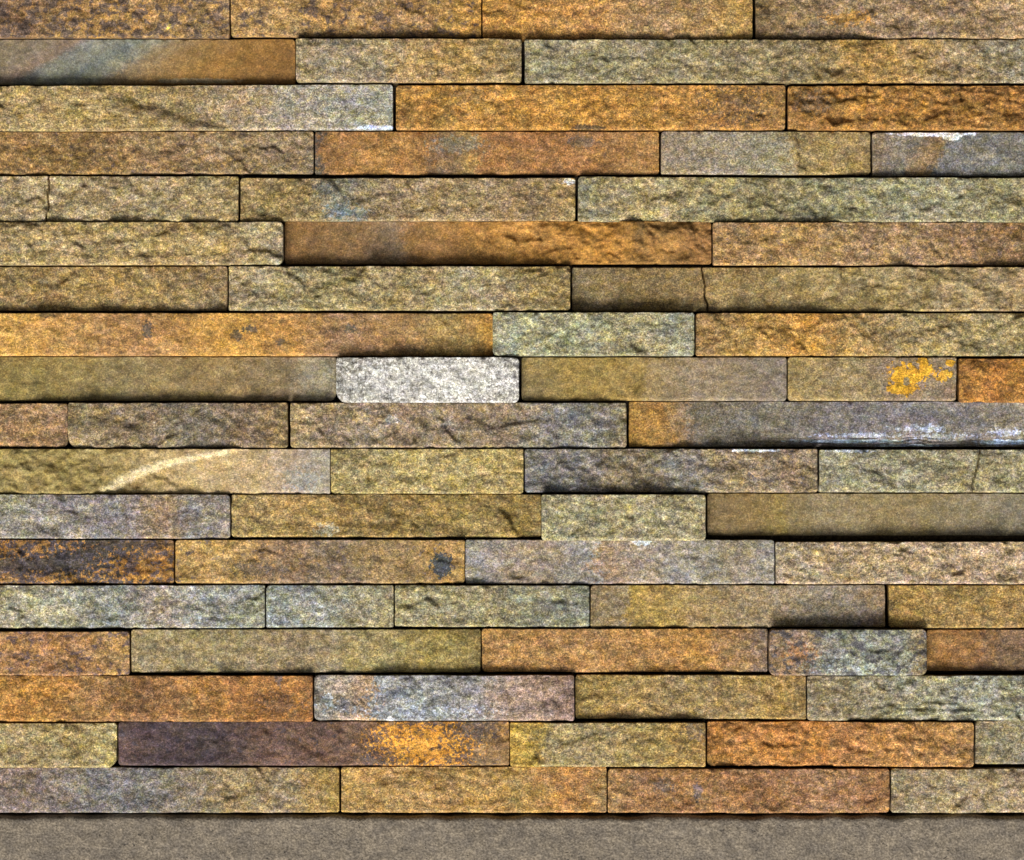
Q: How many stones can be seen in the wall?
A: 70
